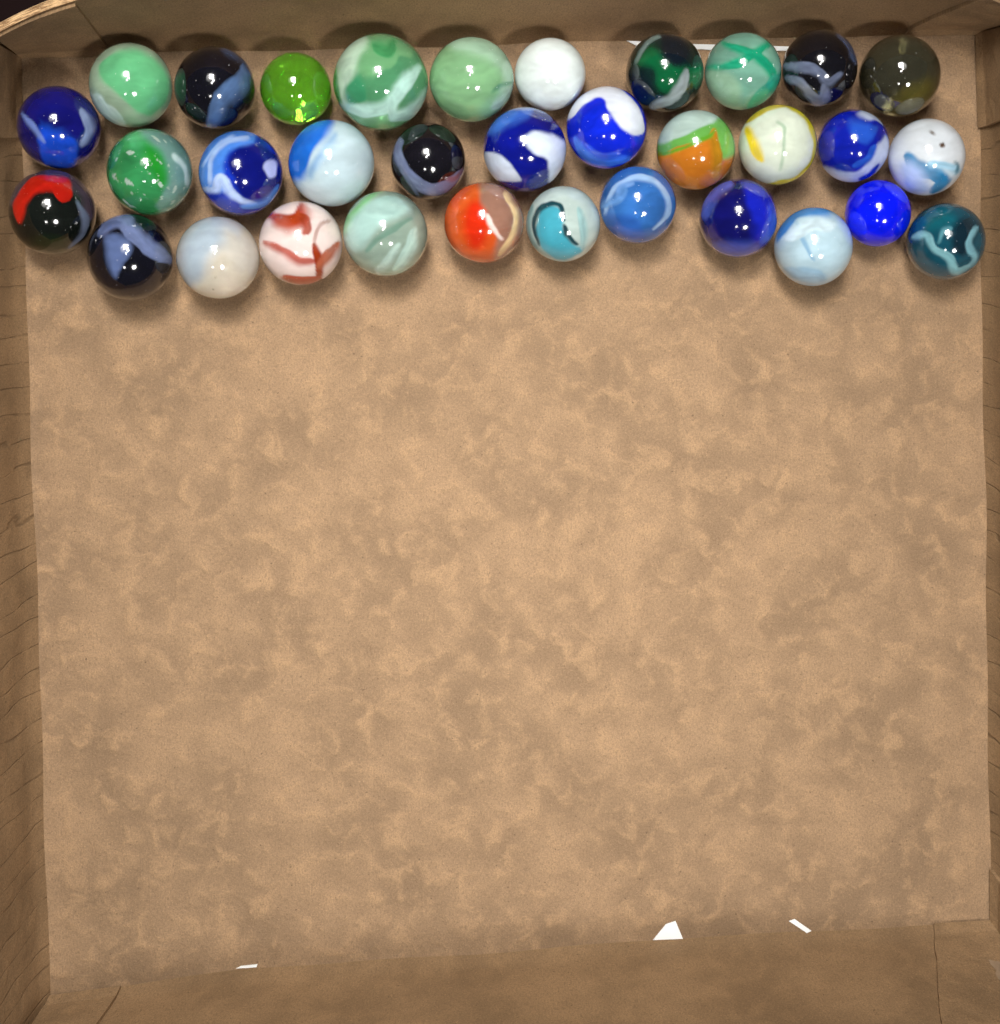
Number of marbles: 33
